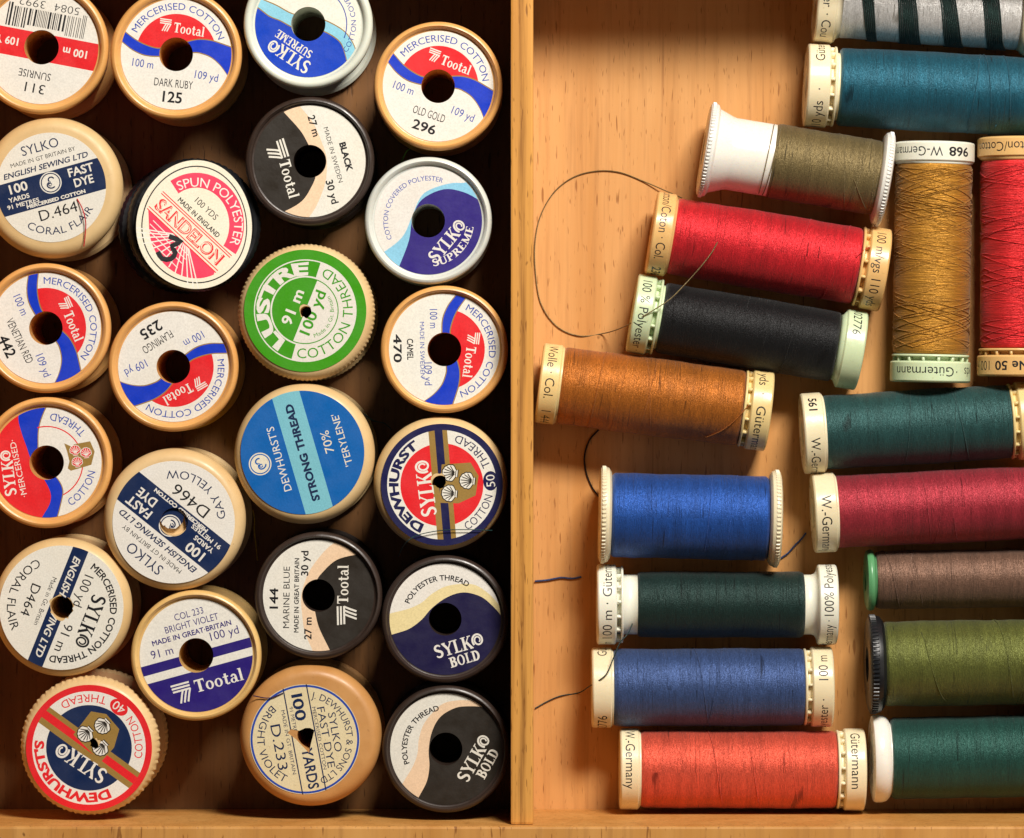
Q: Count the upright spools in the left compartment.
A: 23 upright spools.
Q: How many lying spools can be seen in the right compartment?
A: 17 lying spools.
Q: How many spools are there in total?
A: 40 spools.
